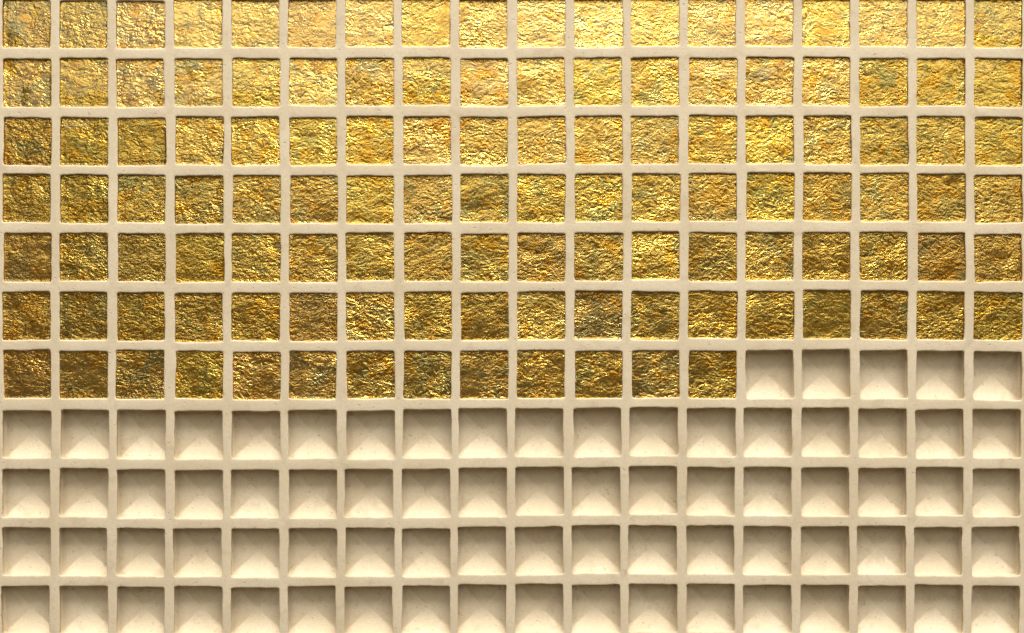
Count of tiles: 121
